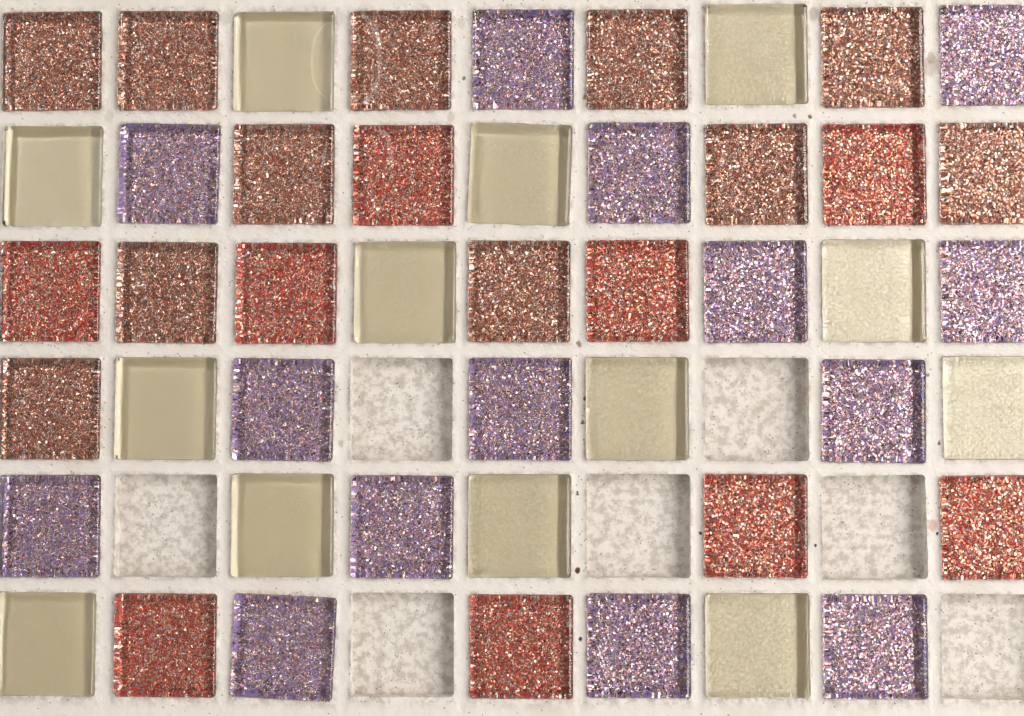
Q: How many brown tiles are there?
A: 11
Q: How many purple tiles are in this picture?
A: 14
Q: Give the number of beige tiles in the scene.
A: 13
